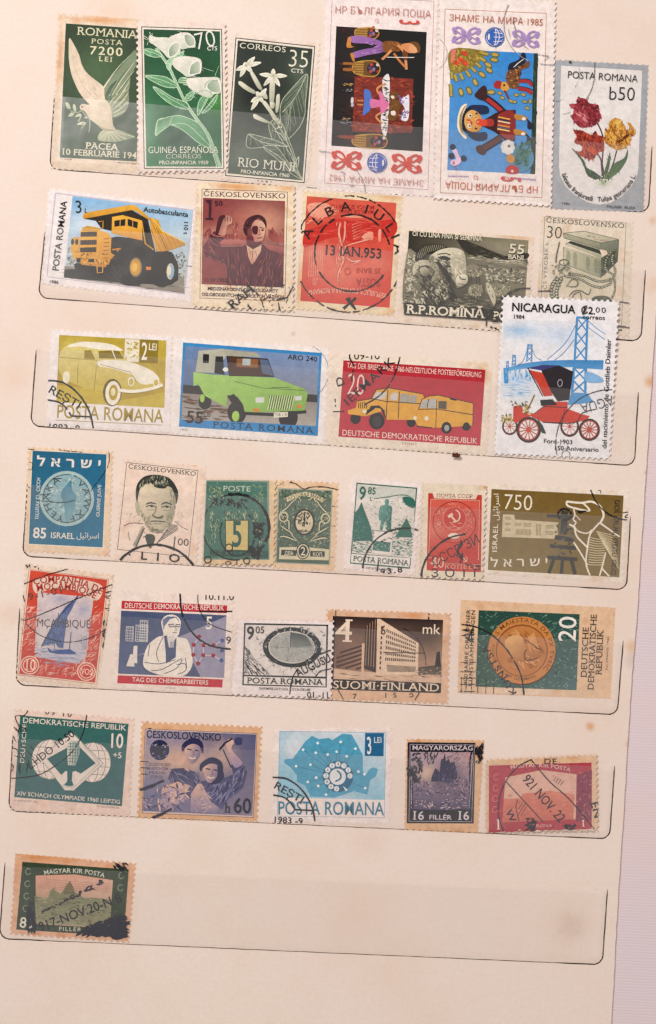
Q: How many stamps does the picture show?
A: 33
